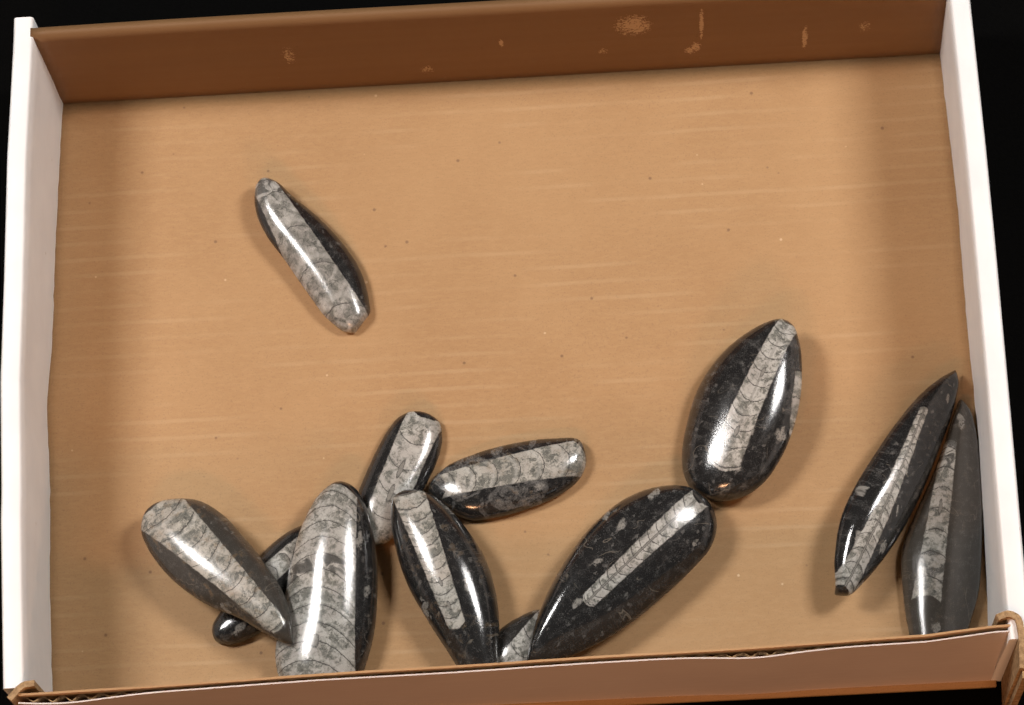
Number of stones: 12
